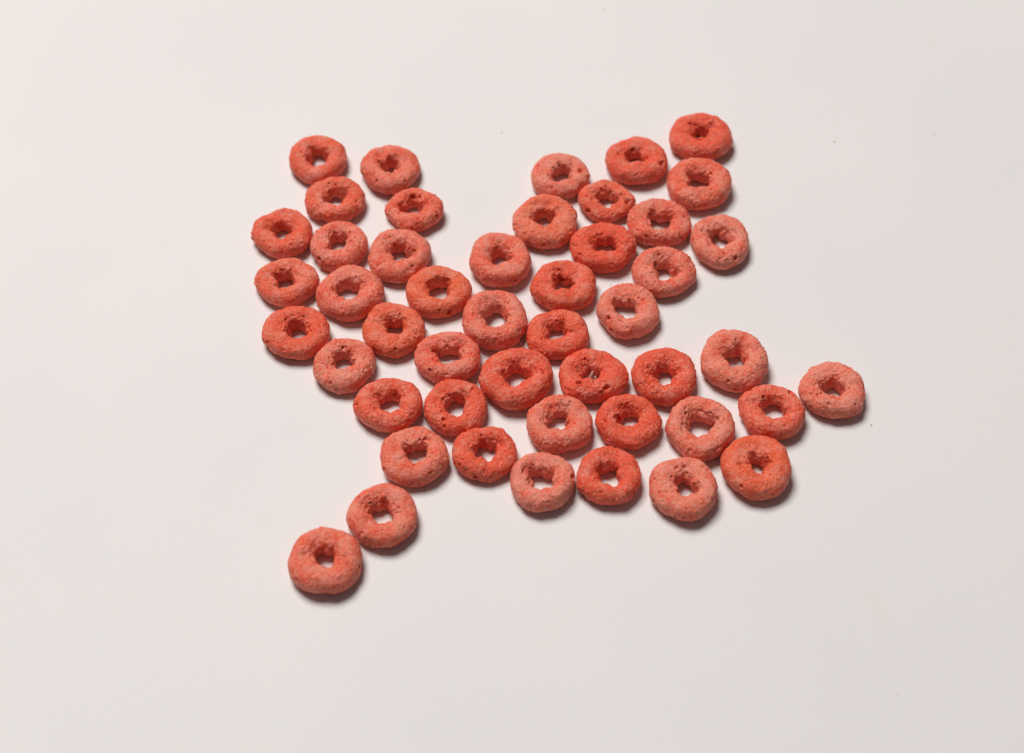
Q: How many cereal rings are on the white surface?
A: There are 48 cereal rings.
